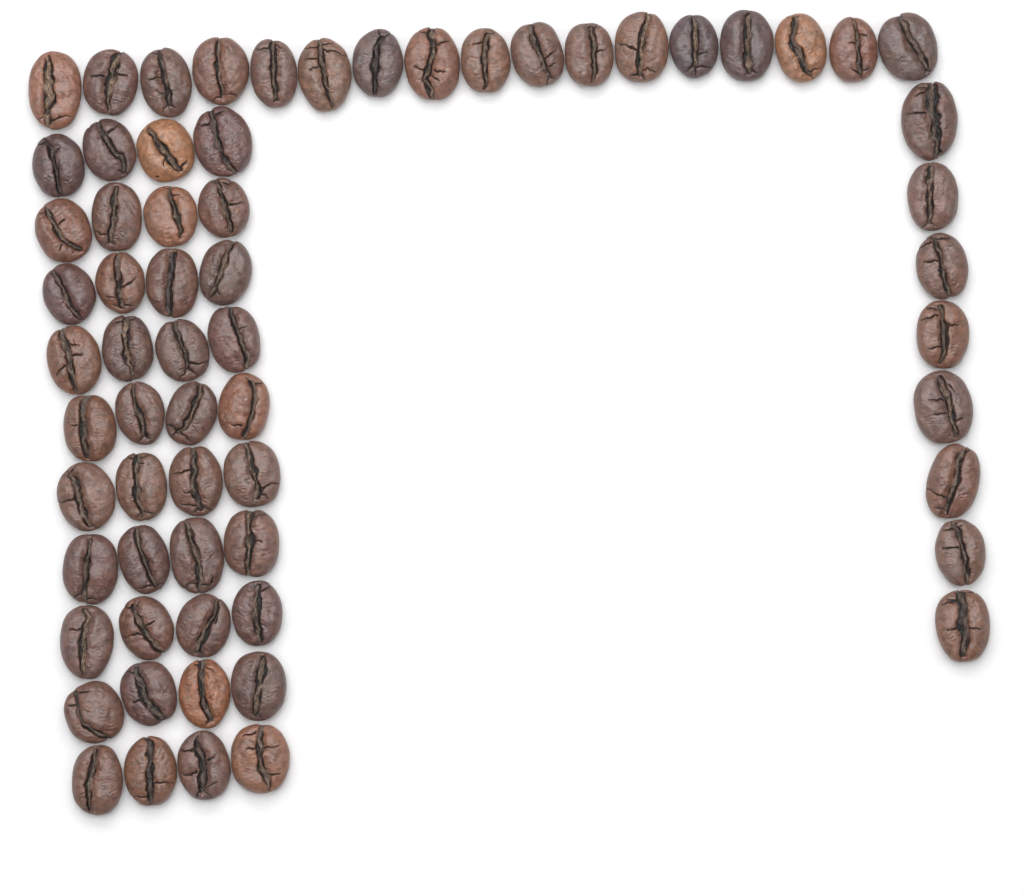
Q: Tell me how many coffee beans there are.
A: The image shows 65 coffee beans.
